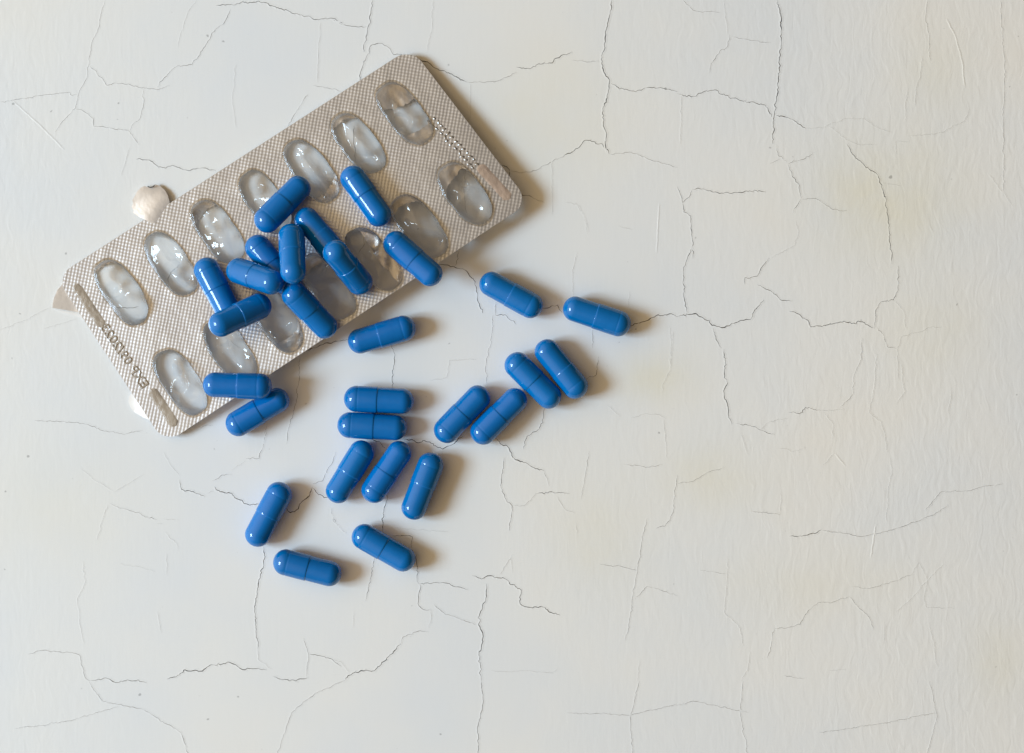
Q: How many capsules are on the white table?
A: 28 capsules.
